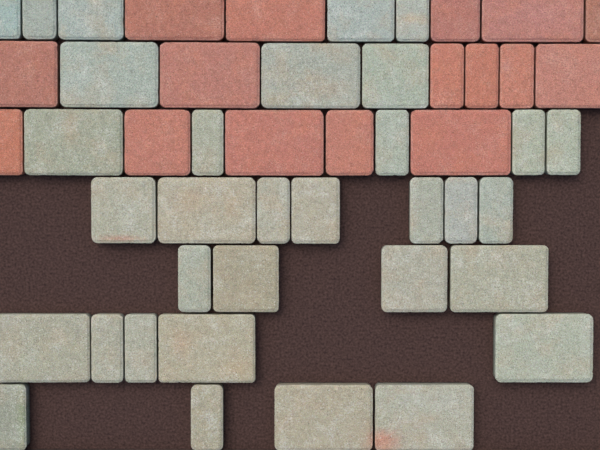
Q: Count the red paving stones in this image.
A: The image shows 16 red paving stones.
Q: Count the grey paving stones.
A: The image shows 33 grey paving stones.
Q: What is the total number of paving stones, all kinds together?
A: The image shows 49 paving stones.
